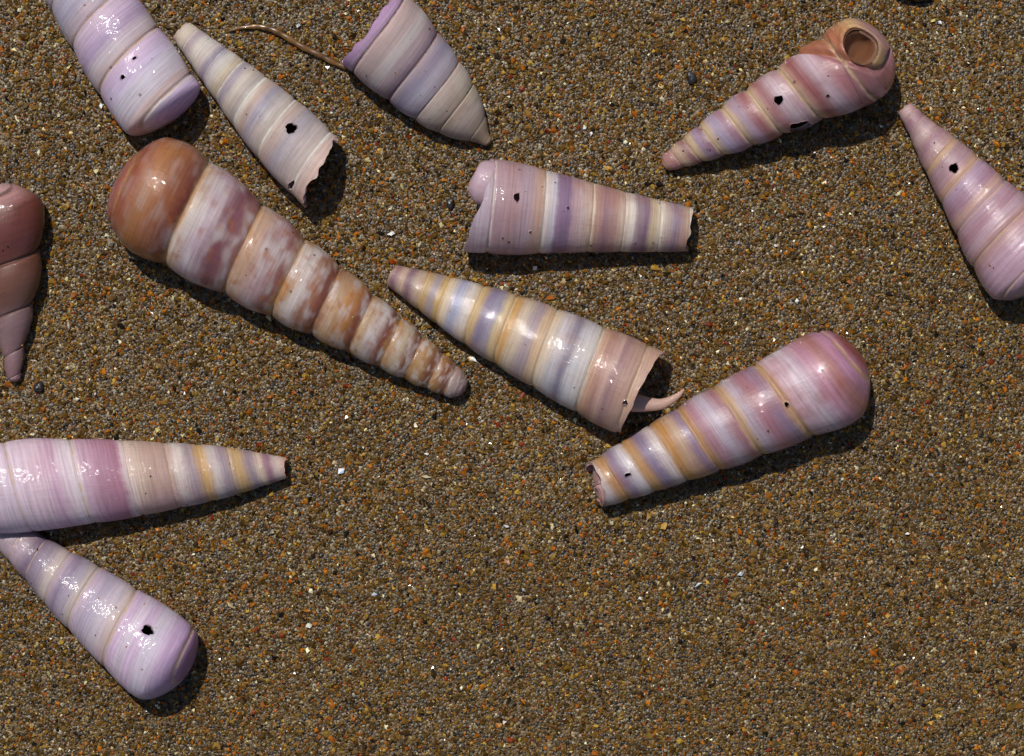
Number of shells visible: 12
